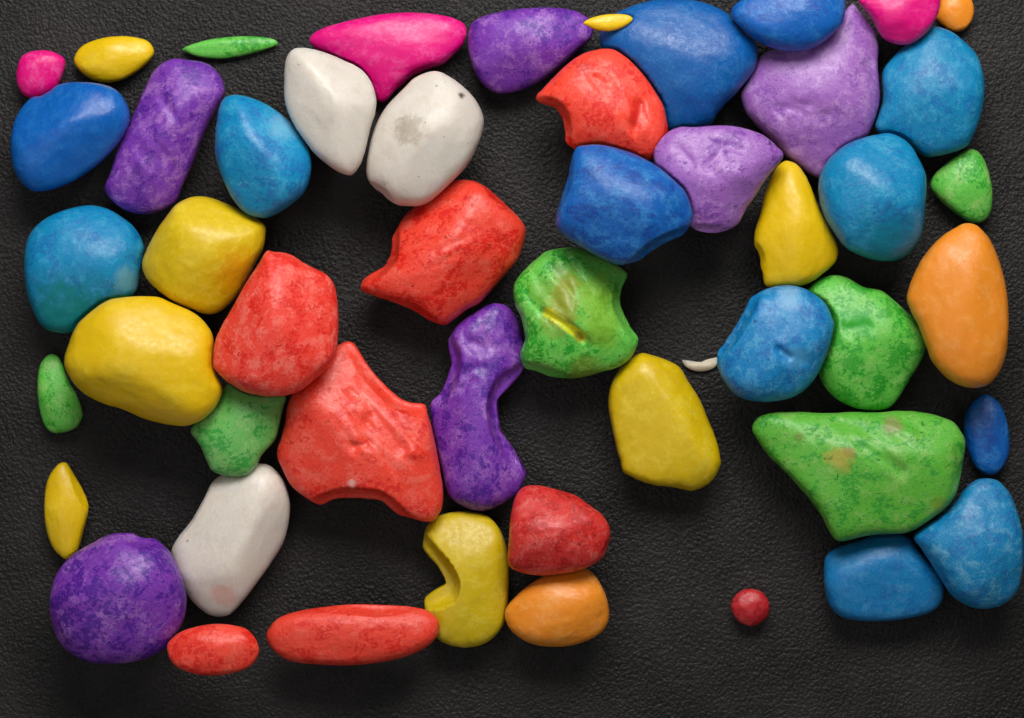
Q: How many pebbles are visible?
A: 51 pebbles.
